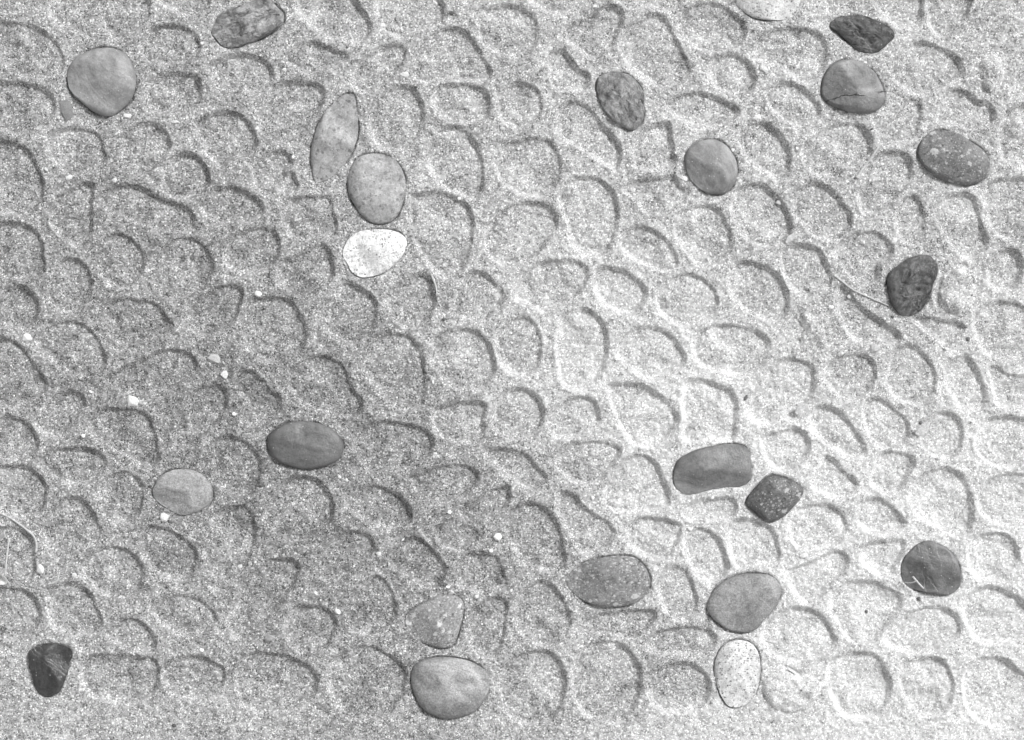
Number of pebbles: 23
